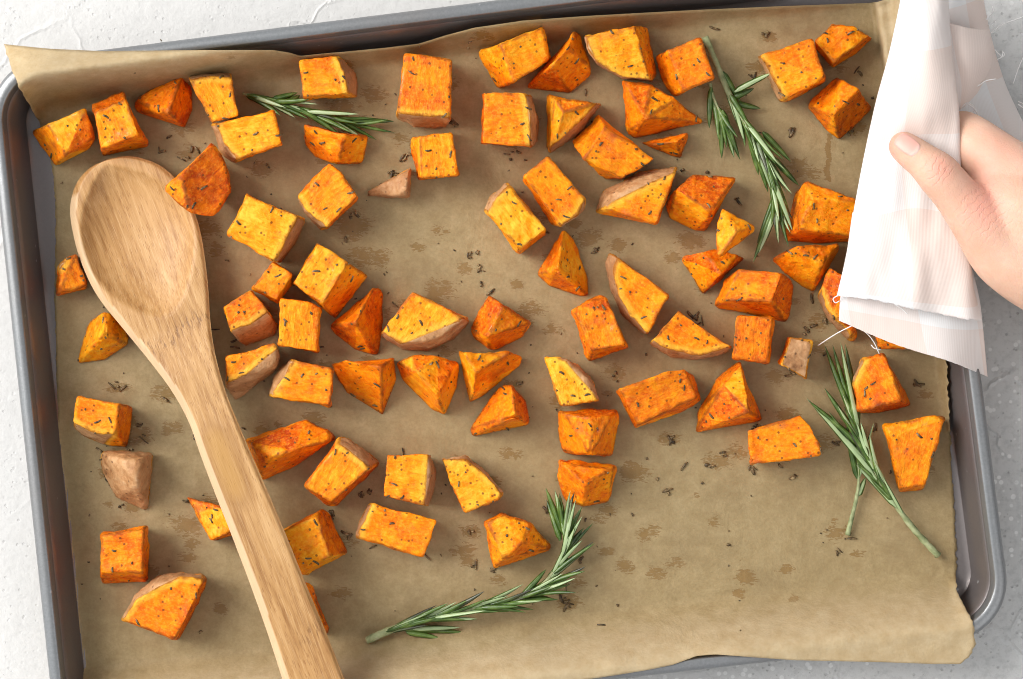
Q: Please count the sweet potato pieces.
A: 78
